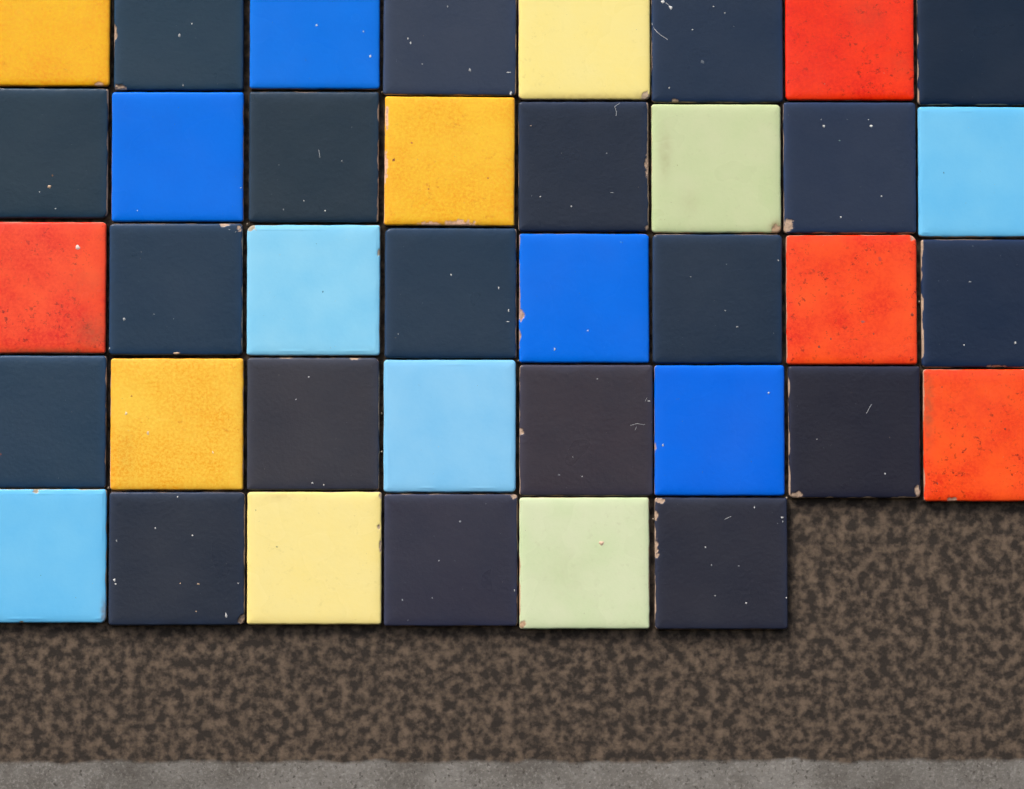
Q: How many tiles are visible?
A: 38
